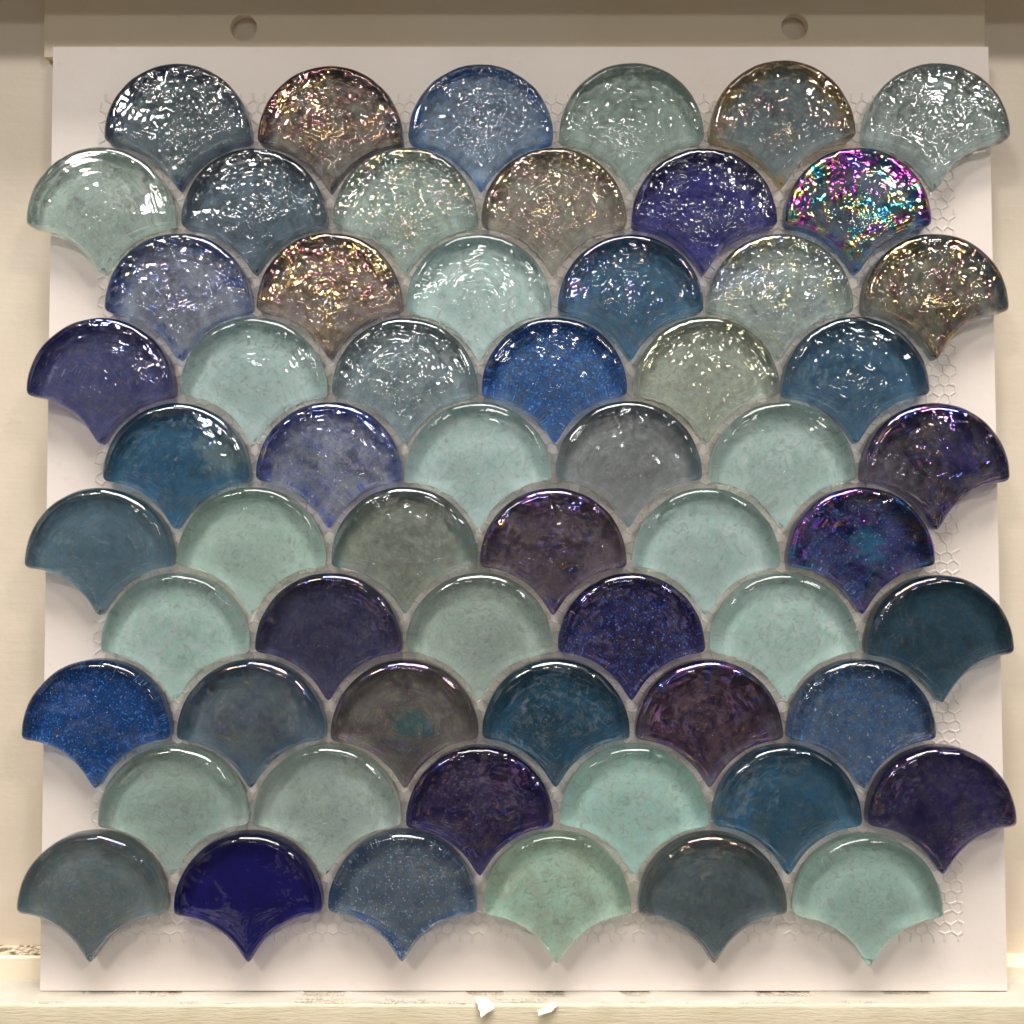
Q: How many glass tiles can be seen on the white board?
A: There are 60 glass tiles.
